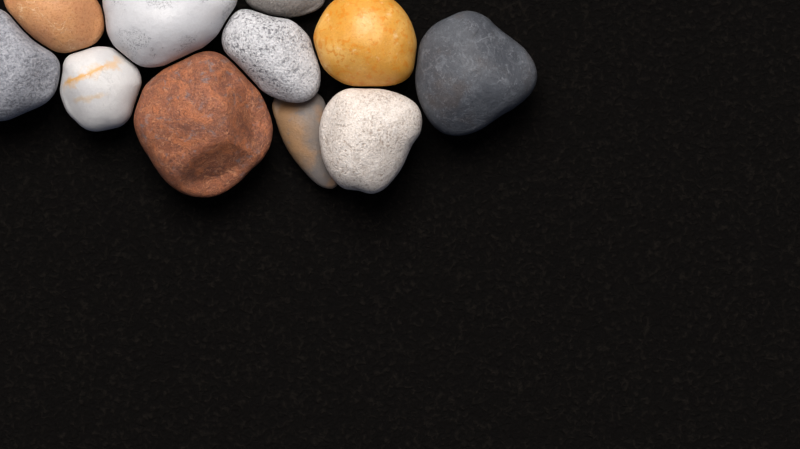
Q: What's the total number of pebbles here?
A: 11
